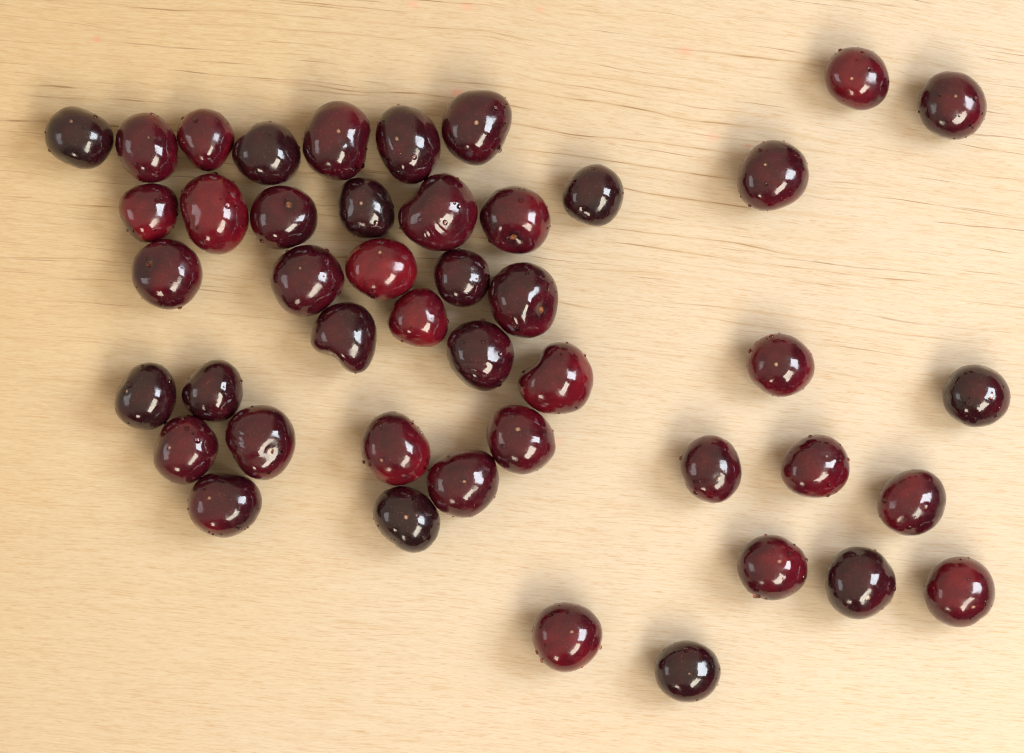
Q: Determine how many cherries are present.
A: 45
